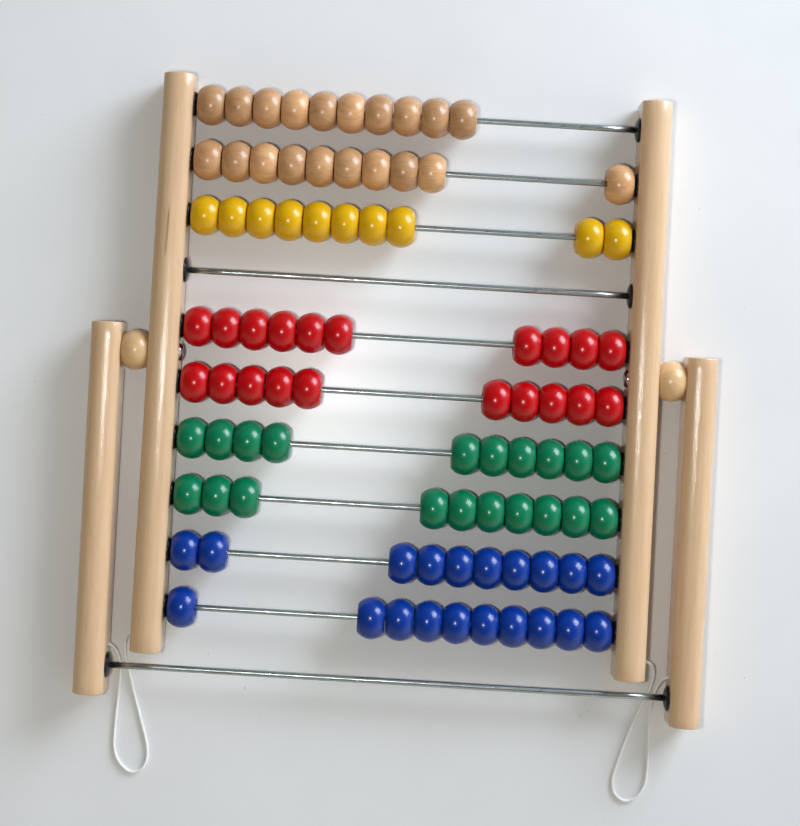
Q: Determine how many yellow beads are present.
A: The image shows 10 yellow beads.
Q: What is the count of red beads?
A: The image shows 20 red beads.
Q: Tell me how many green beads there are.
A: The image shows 20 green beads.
